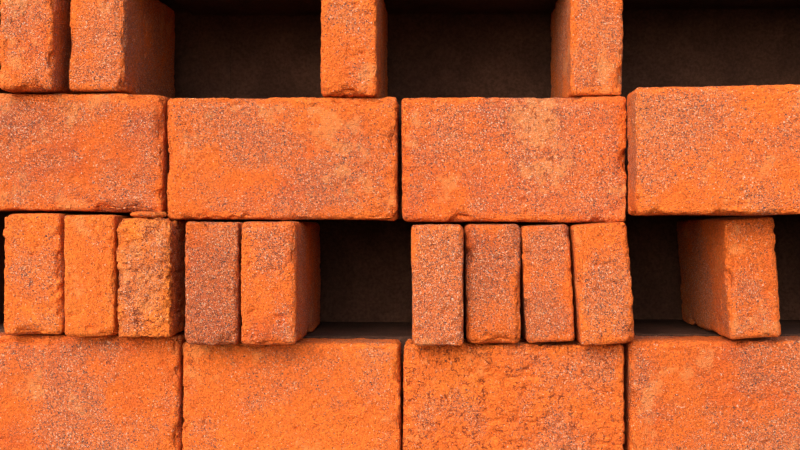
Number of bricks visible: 22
